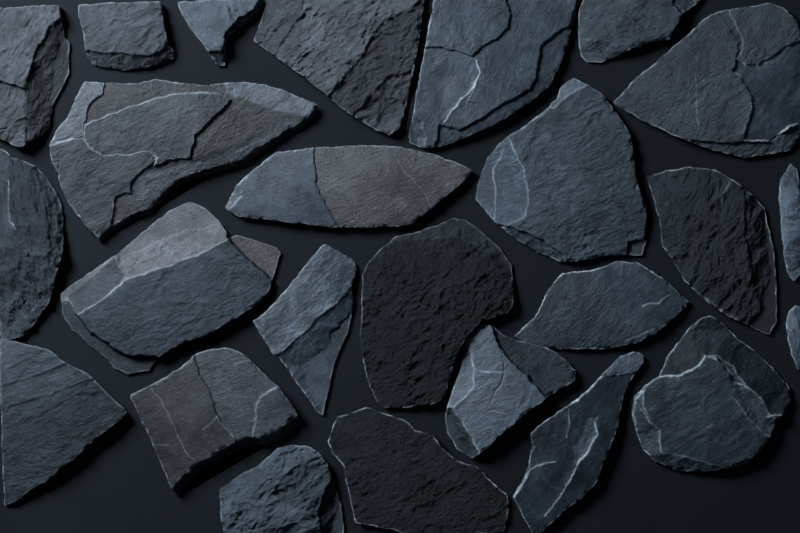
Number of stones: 25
